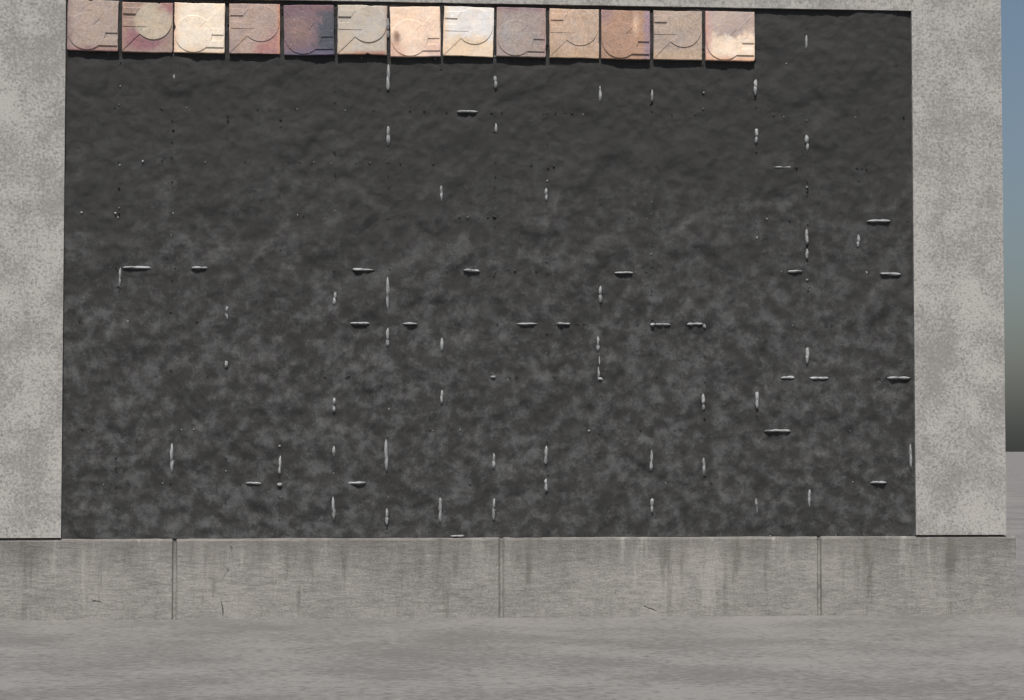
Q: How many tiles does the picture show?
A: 13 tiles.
